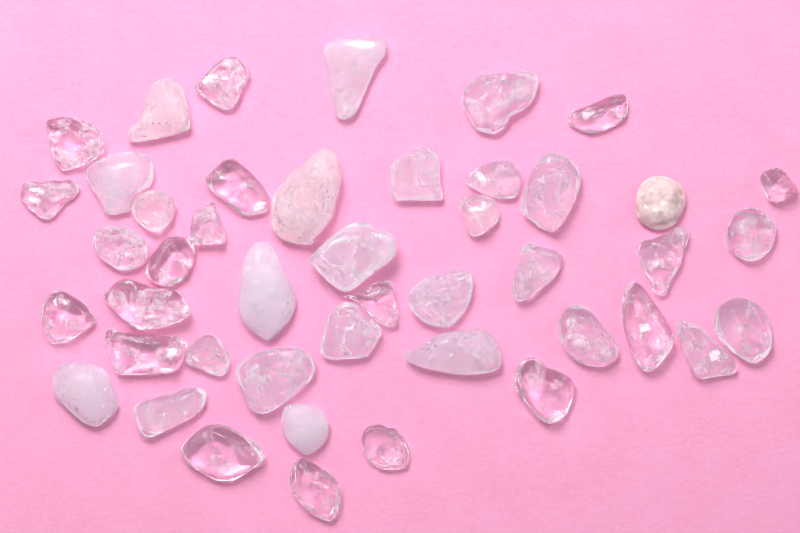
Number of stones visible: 45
